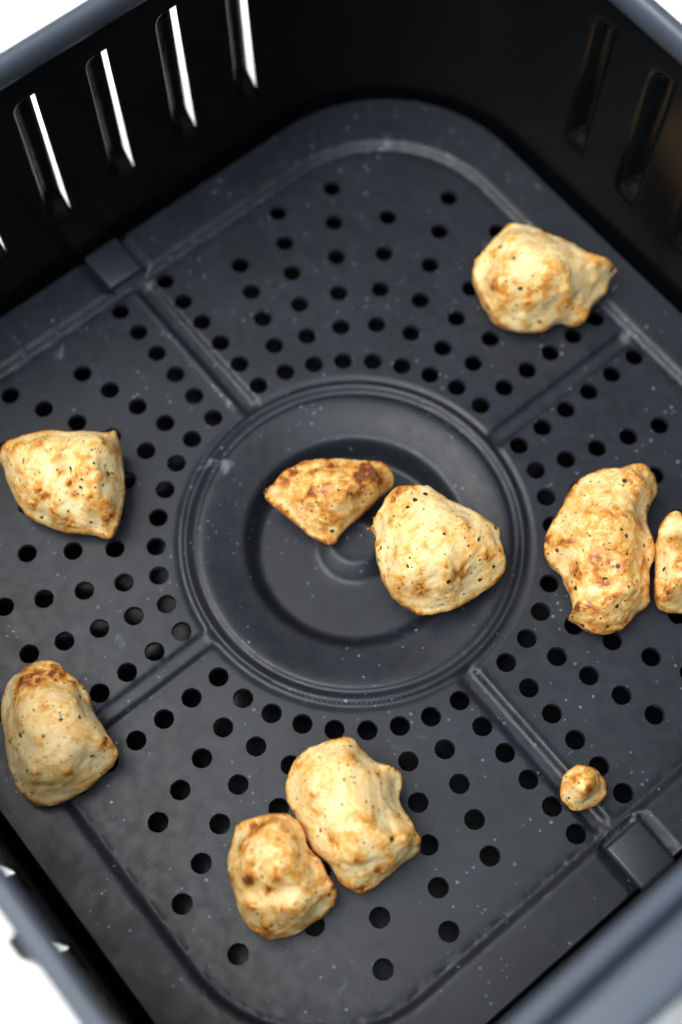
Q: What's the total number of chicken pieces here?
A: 10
